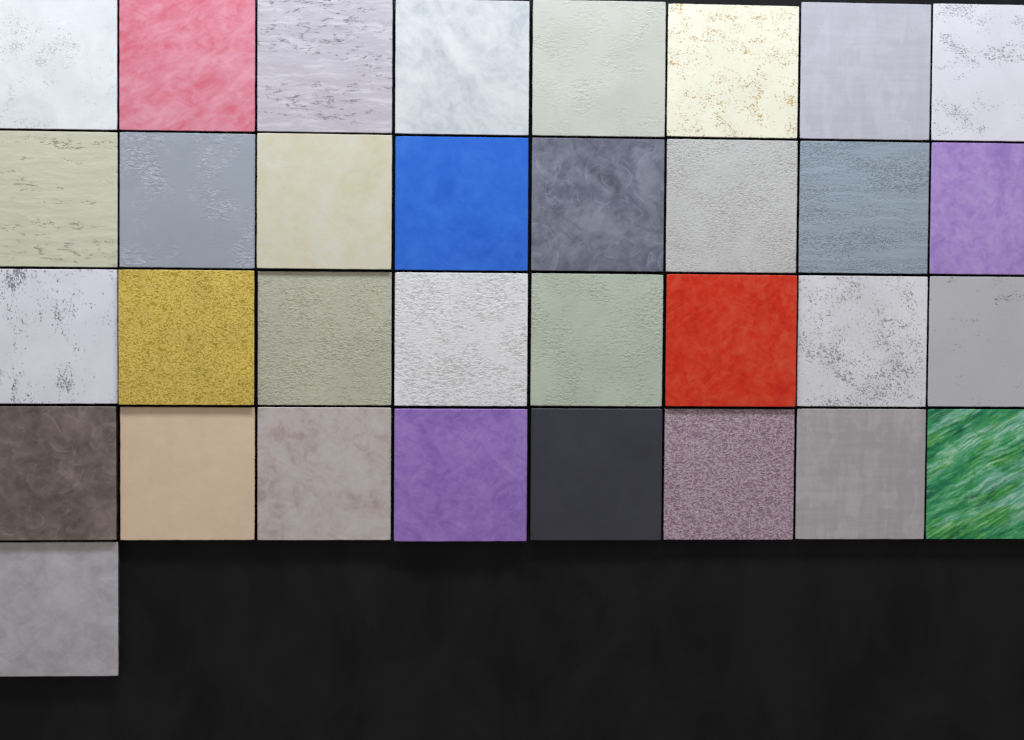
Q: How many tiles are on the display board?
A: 33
